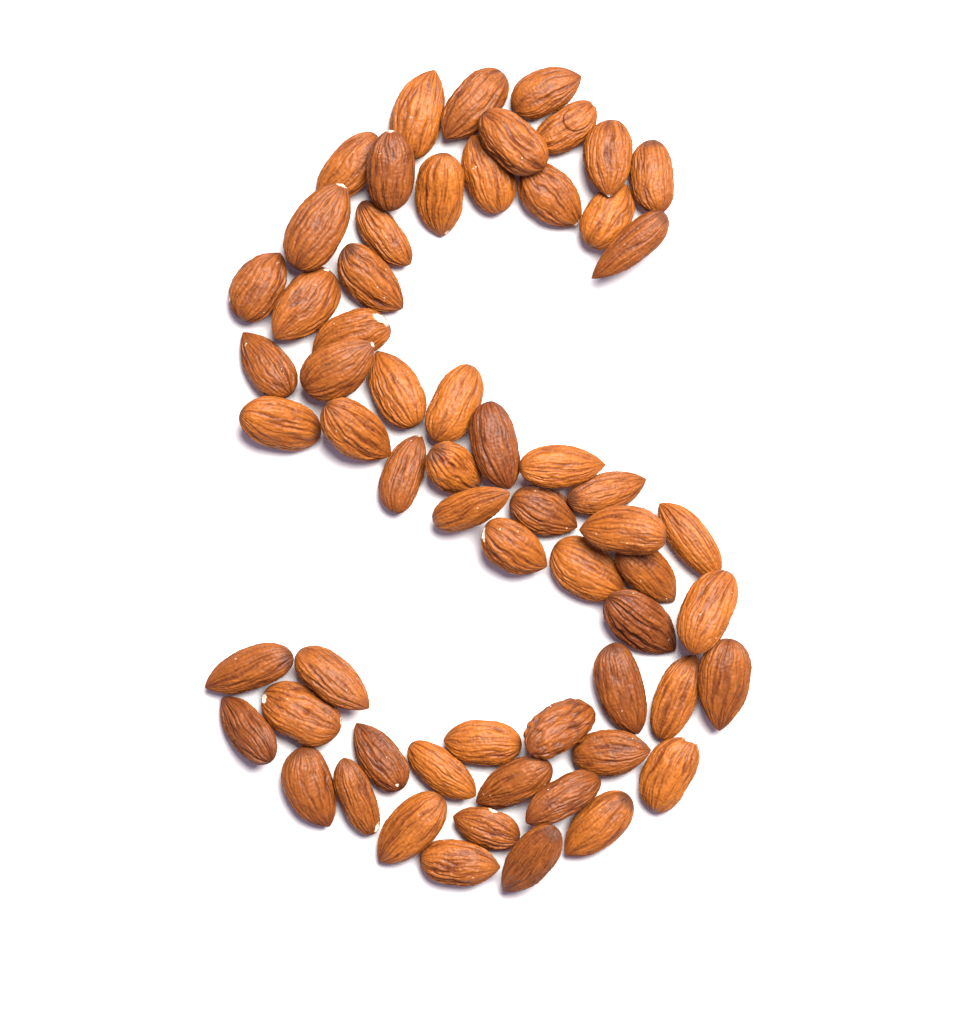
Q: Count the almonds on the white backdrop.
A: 62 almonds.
